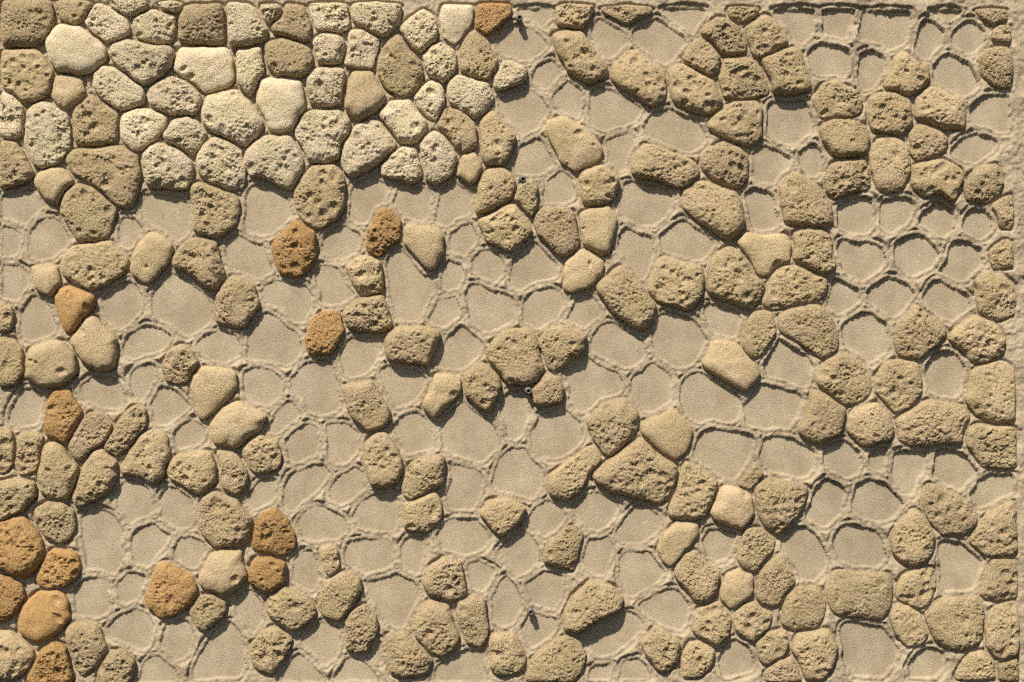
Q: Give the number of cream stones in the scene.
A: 37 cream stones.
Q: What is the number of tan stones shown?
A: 167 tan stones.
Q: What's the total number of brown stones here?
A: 14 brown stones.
